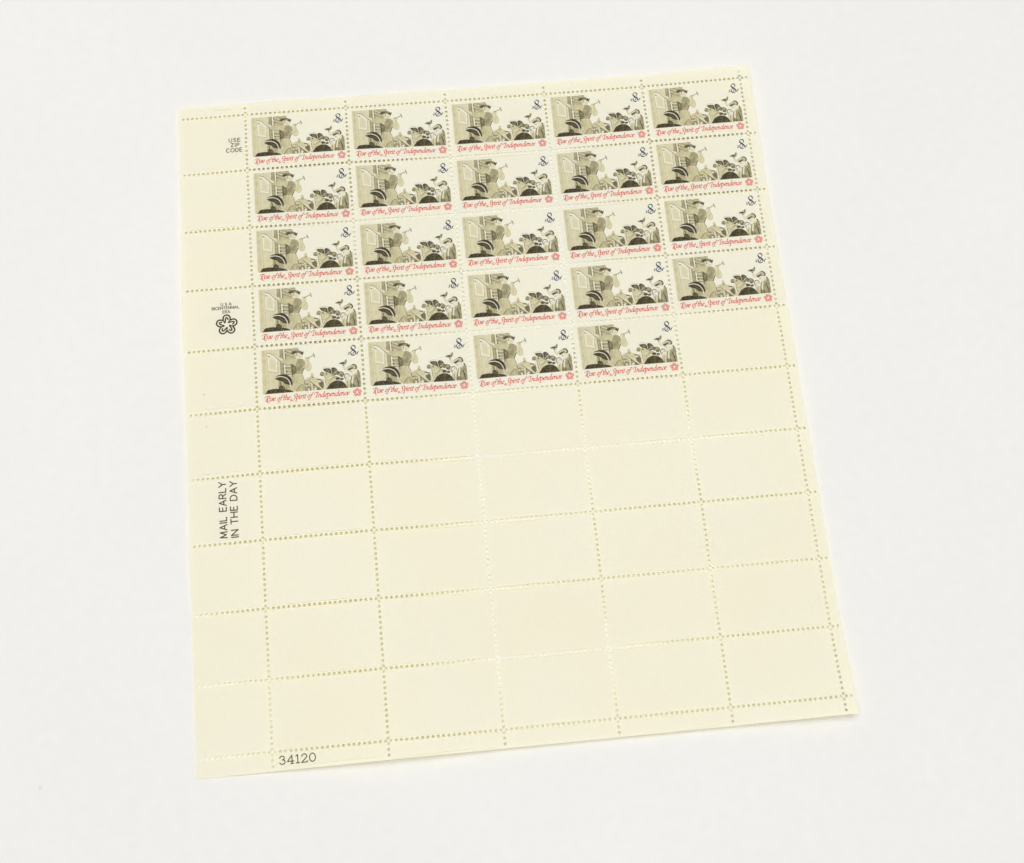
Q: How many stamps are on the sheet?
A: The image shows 24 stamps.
